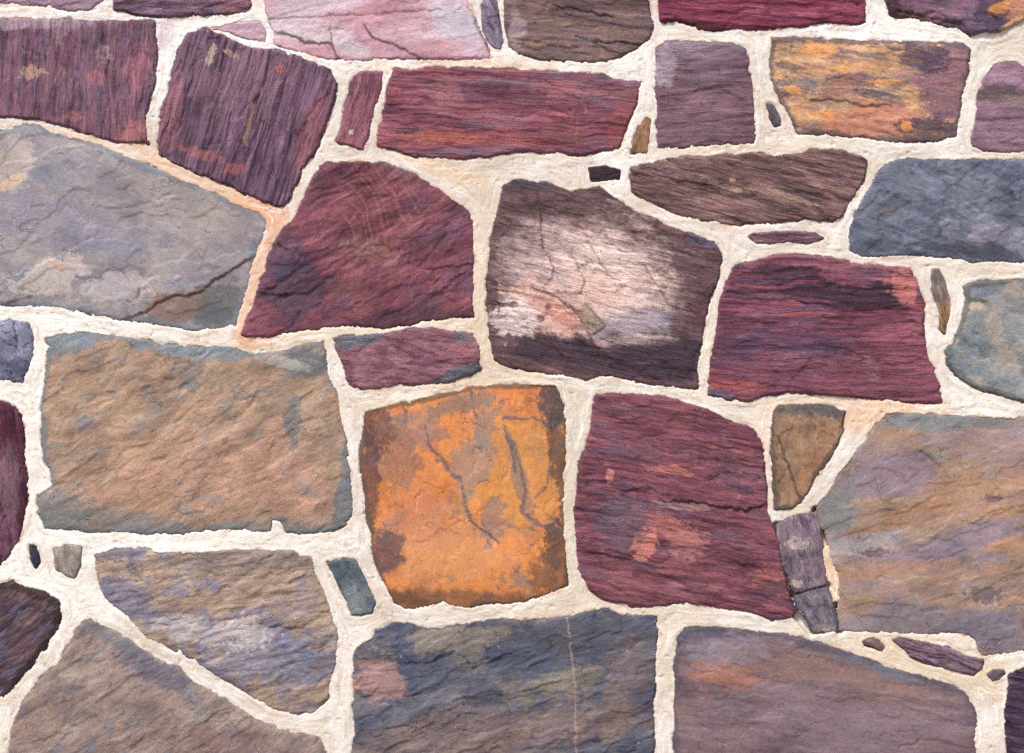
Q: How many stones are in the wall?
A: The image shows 49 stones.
